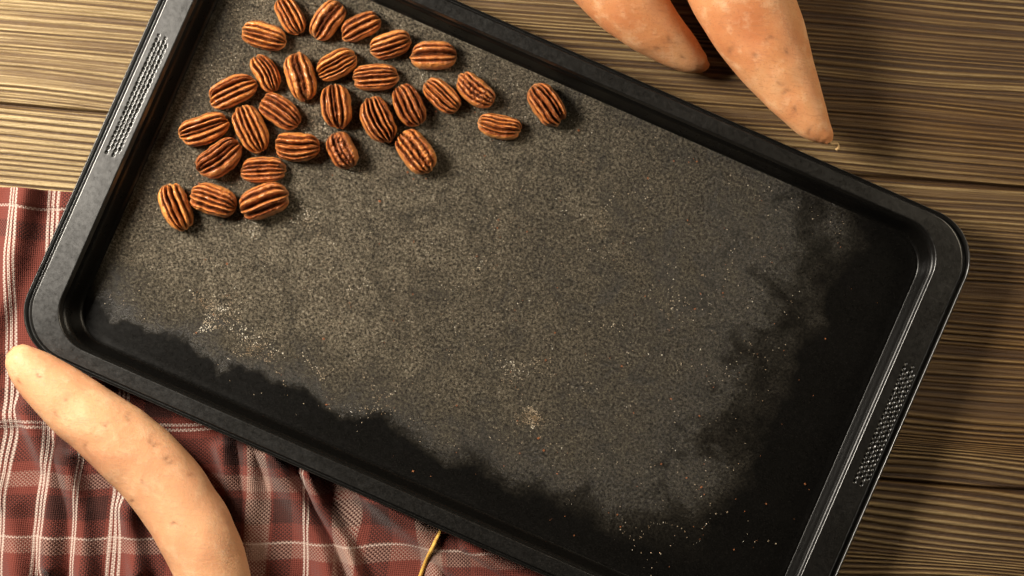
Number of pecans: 29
